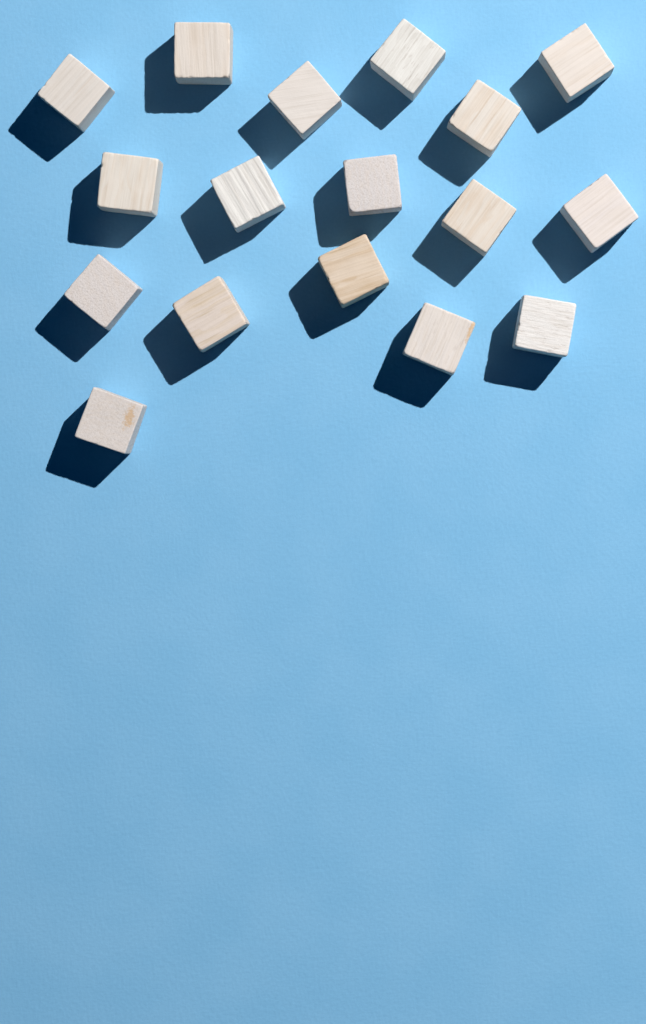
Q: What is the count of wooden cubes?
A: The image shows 17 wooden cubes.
